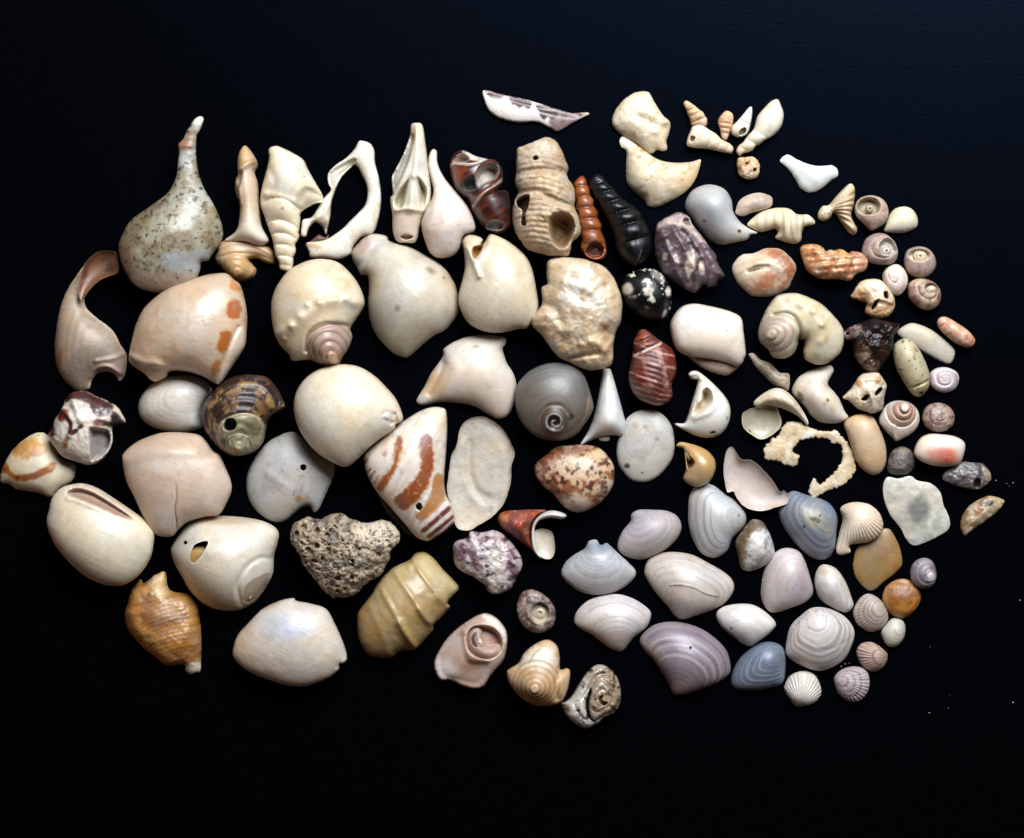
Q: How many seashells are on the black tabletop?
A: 112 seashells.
